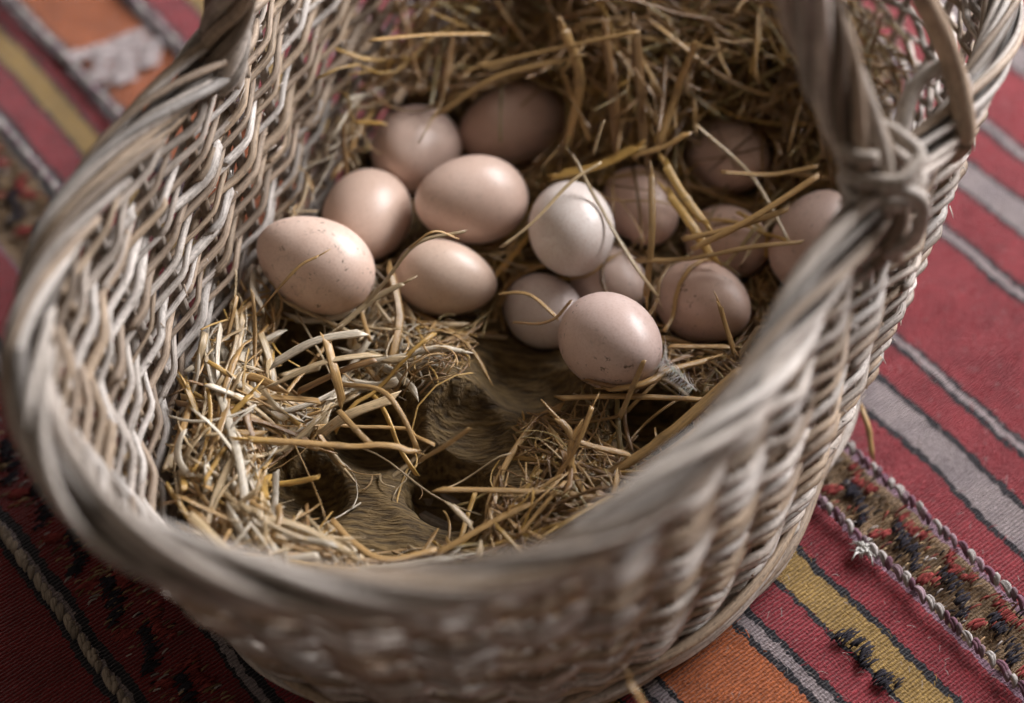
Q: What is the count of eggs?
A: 15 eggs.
